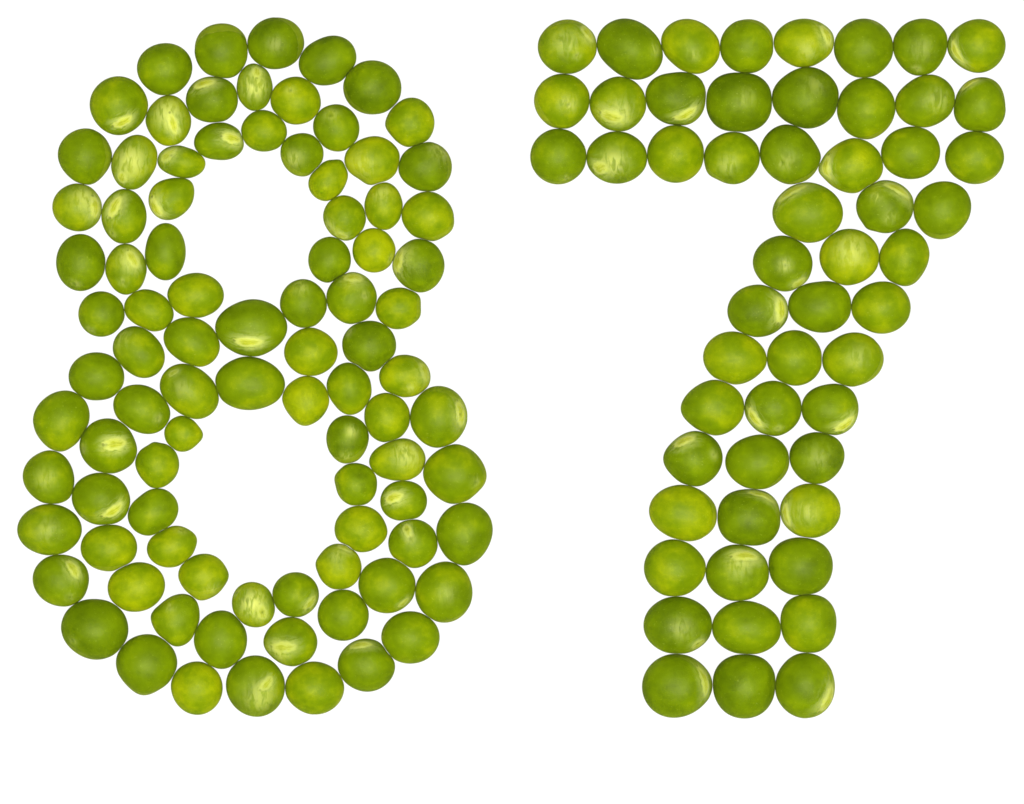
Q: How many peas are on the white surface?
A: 144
